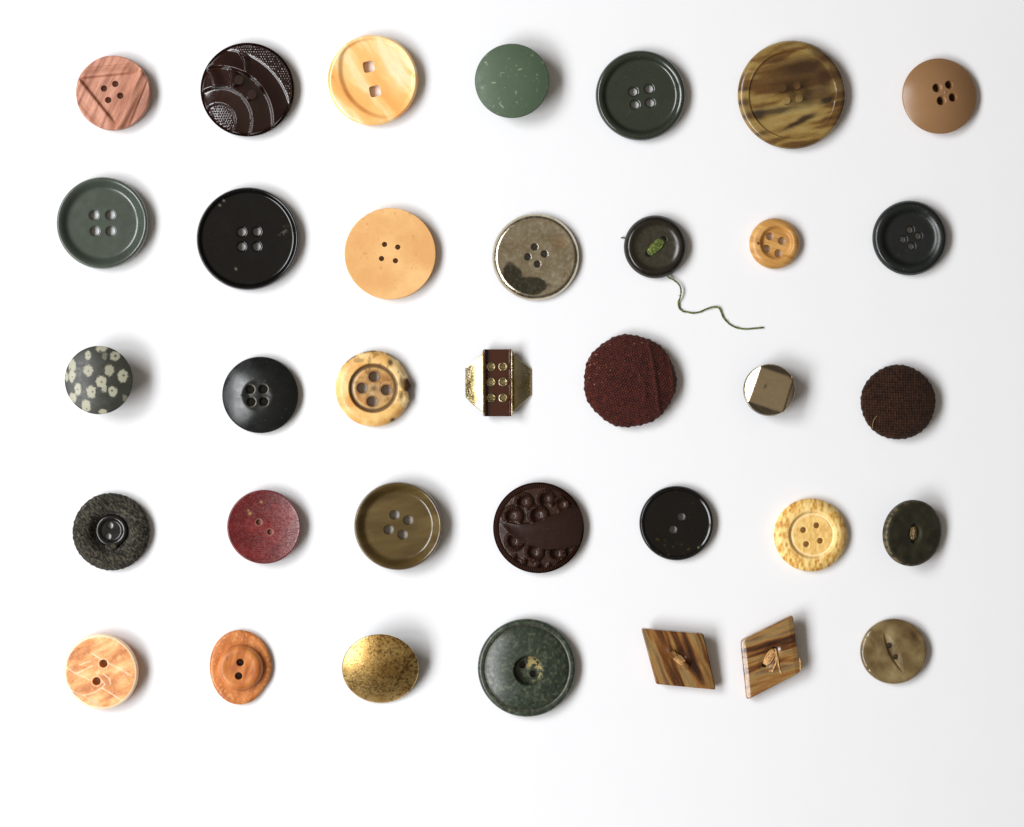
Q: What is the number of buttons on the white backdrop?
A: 35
